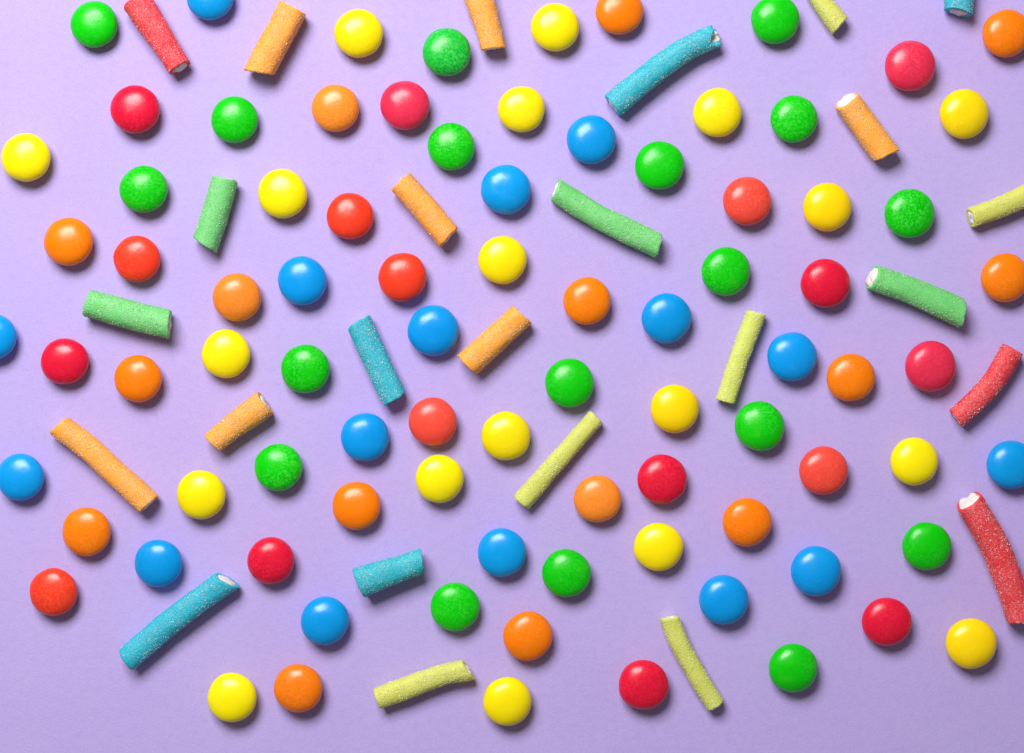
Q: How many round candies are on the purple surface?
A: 85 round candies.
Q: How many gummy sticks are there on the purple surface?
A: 25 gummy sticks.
